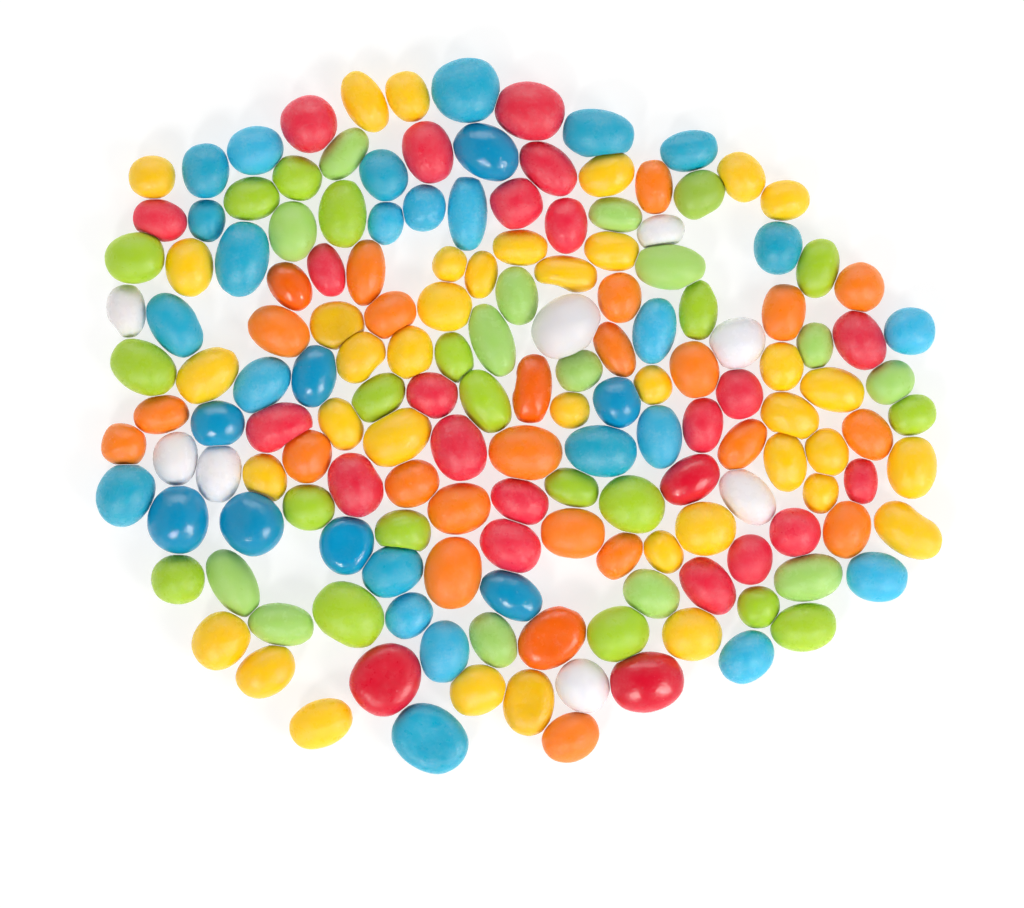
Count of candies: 163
